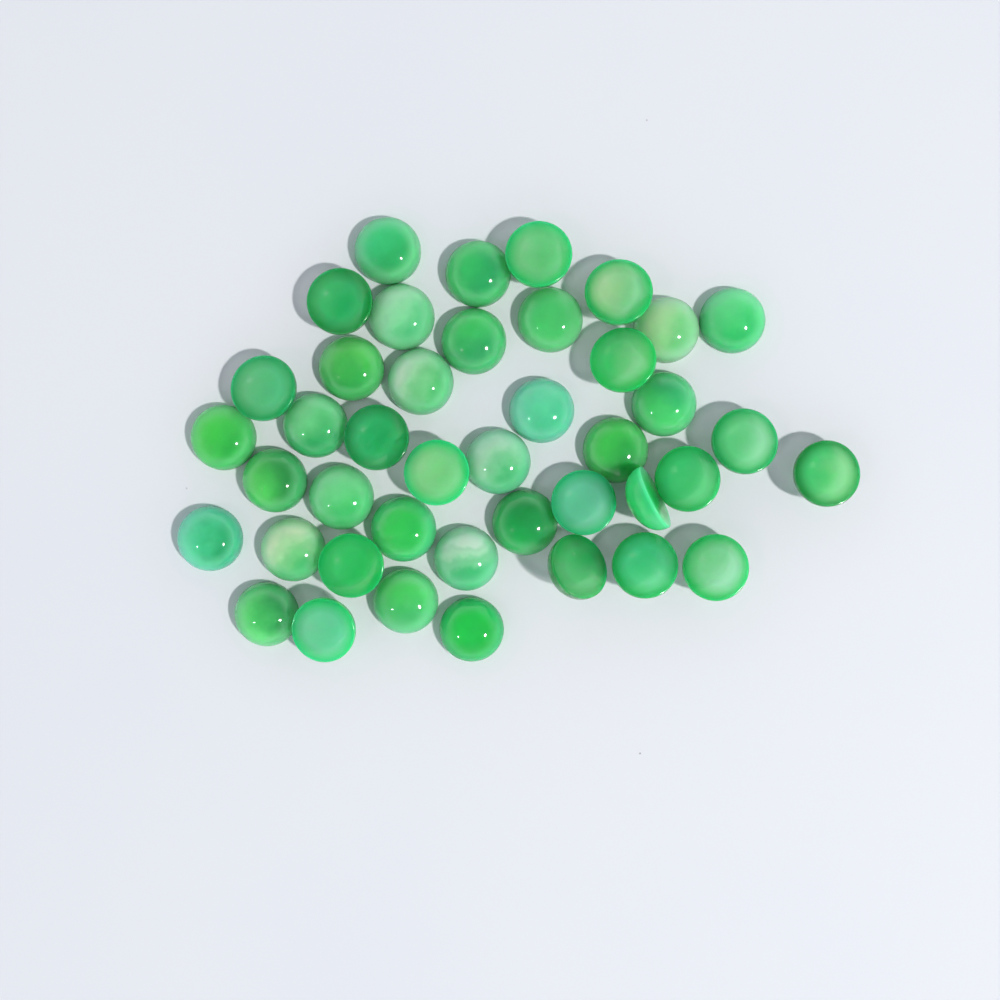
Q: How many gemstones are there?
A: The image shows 42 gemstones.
